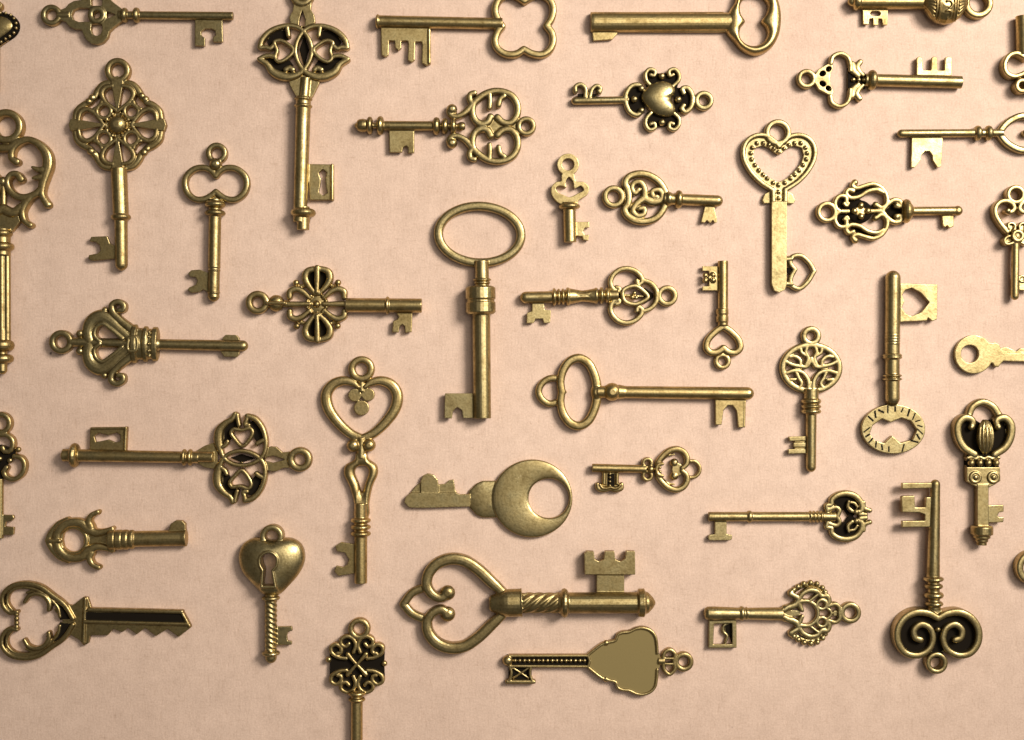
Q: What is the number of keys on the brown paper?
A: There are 44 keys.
